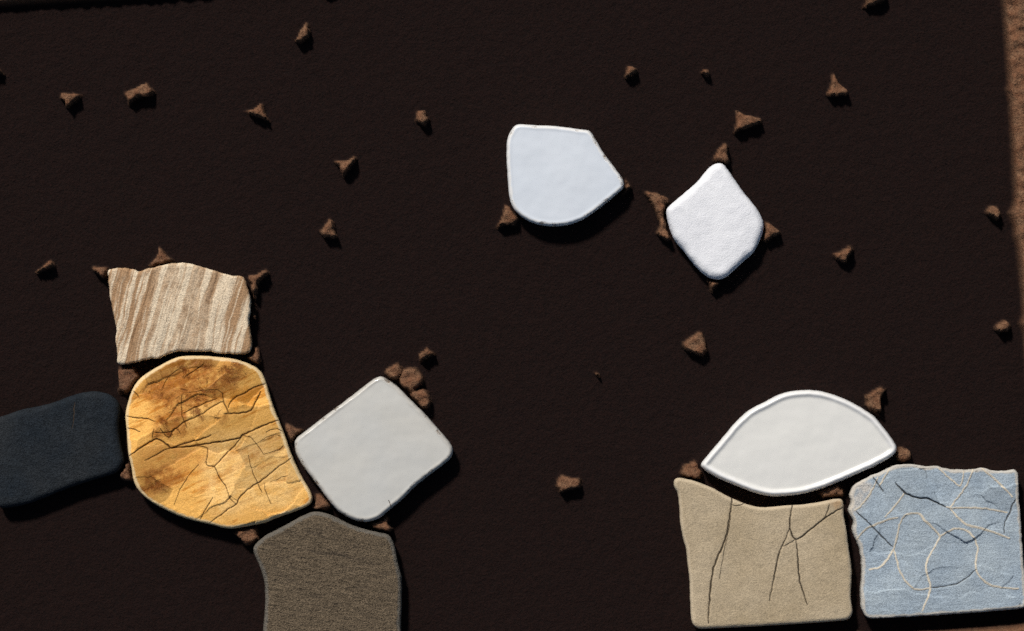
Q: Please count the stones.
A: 10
